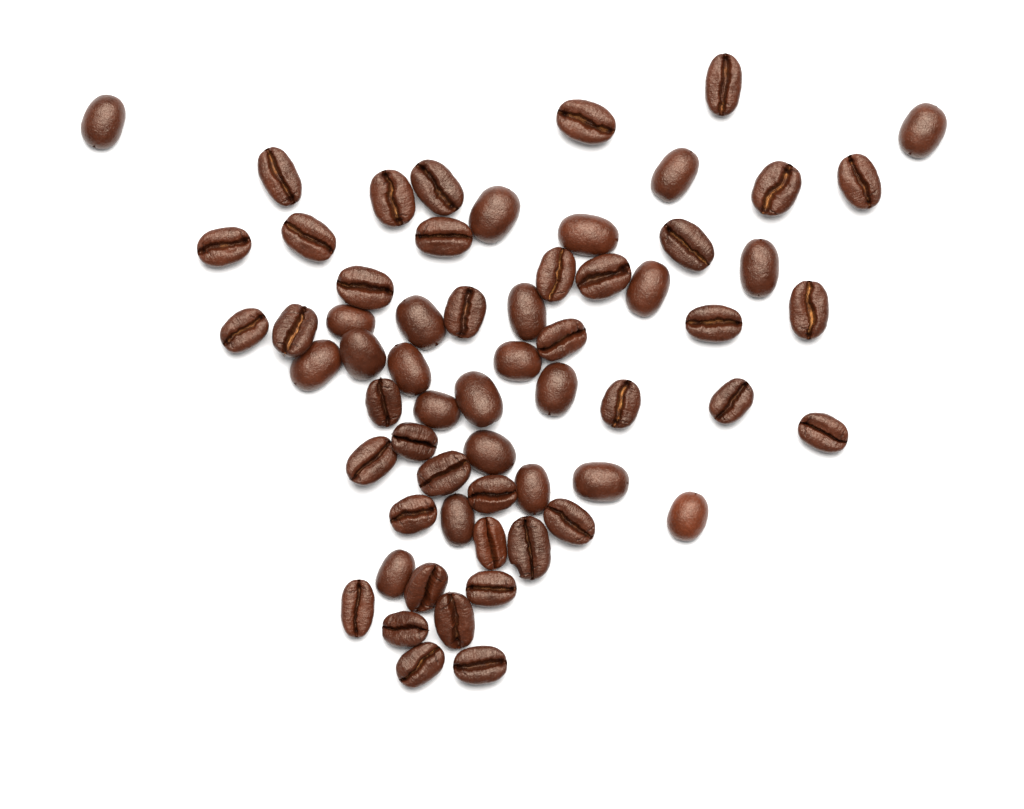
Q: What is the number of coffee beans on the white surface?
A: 62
